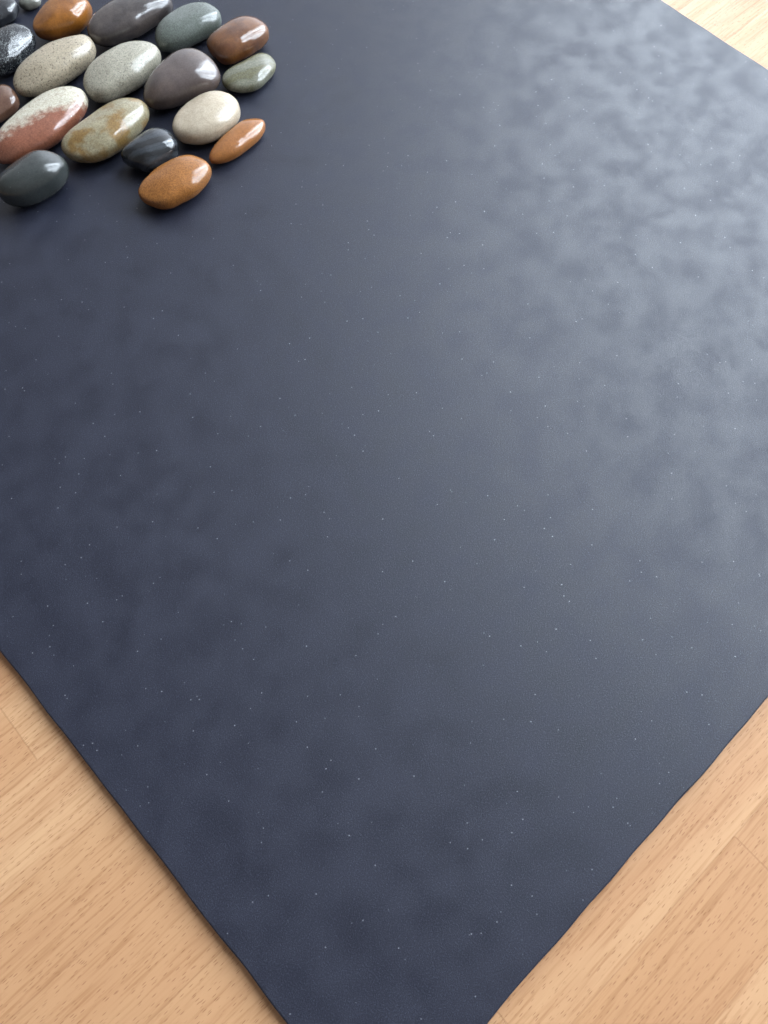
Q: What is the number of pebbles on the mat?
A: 19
